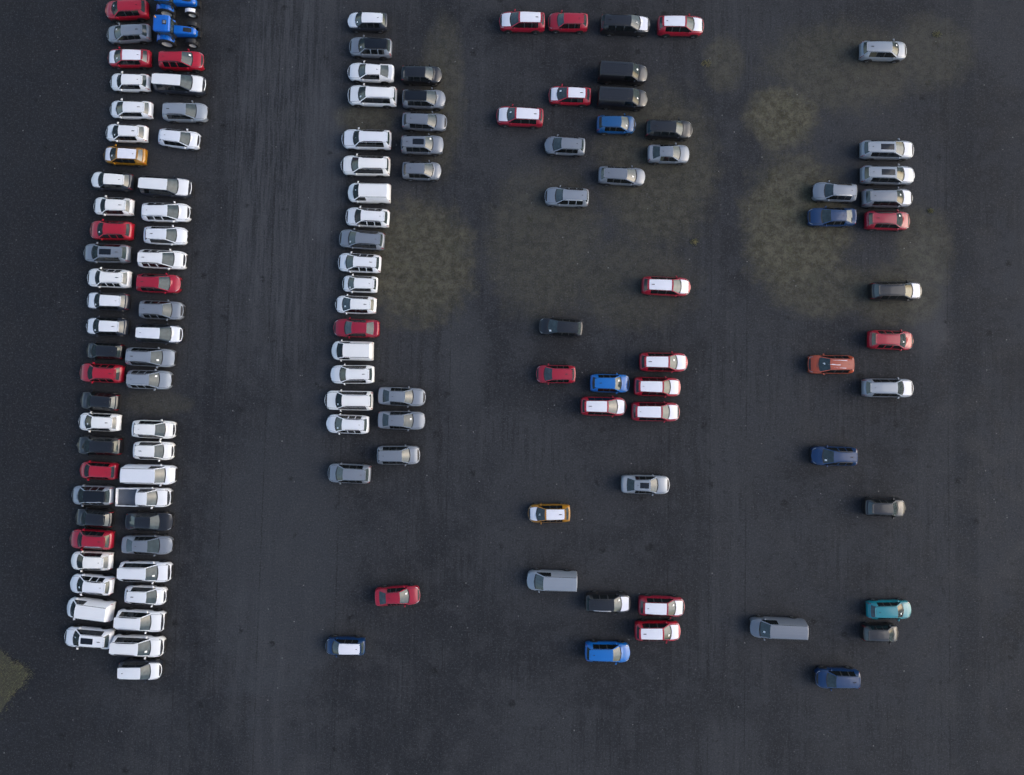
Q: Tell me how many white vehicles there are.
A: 43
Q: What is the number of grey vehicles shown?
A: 31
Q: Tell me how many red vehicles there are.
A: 25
